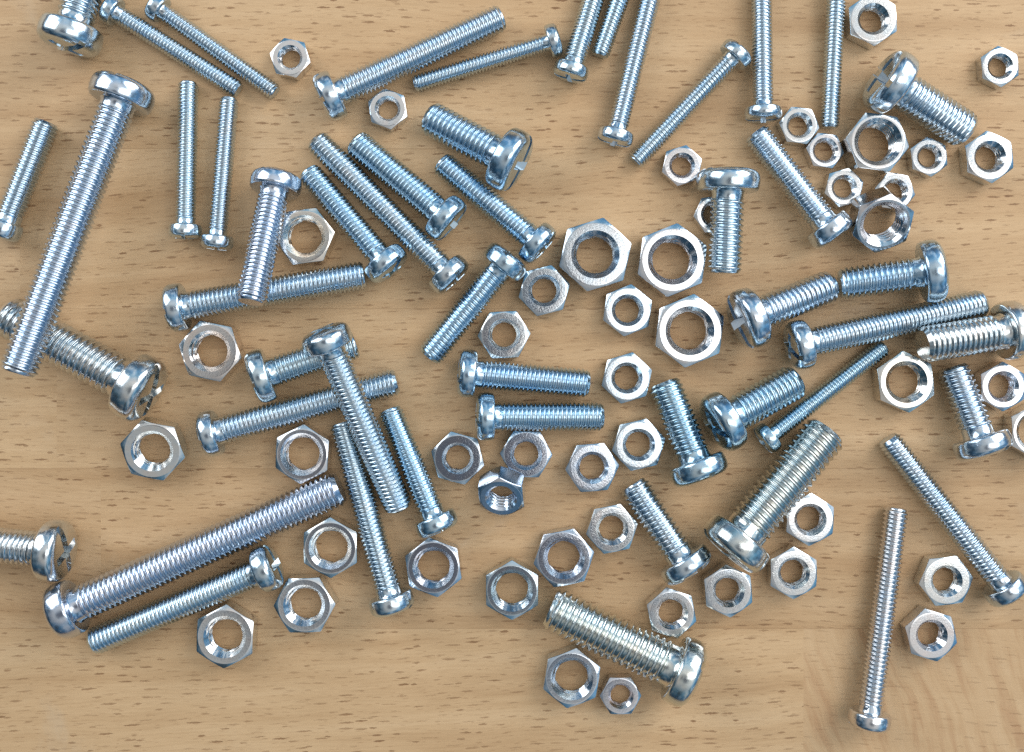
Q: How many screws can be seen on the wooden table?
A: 50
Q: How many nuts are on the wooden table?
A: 48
